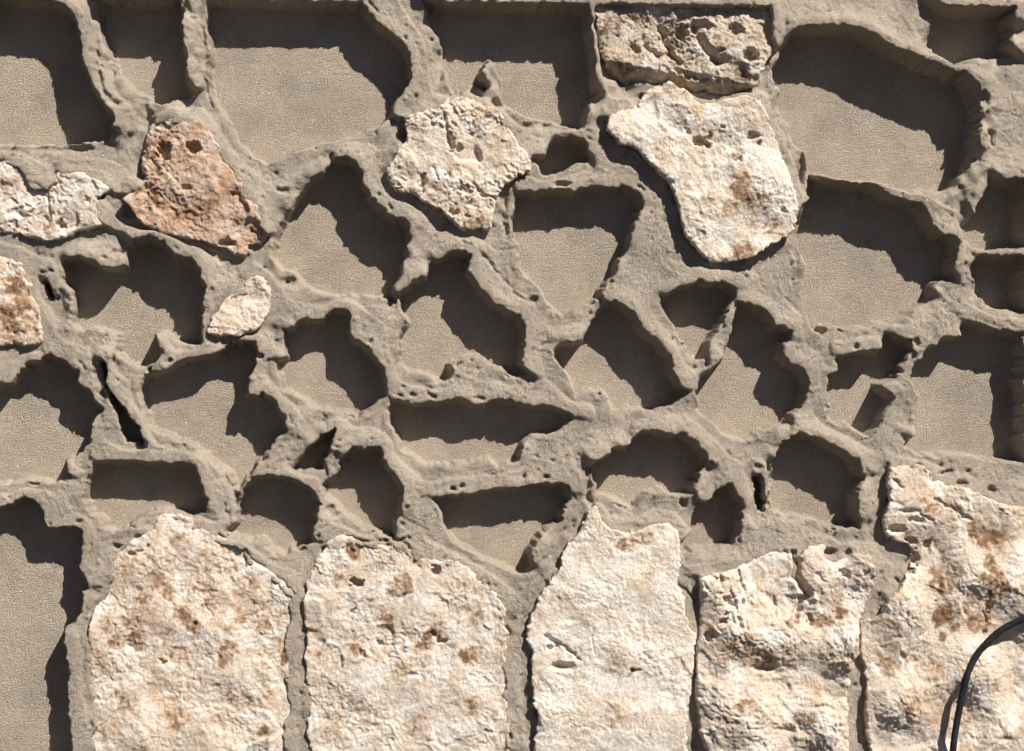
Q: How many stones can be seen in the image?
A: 12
